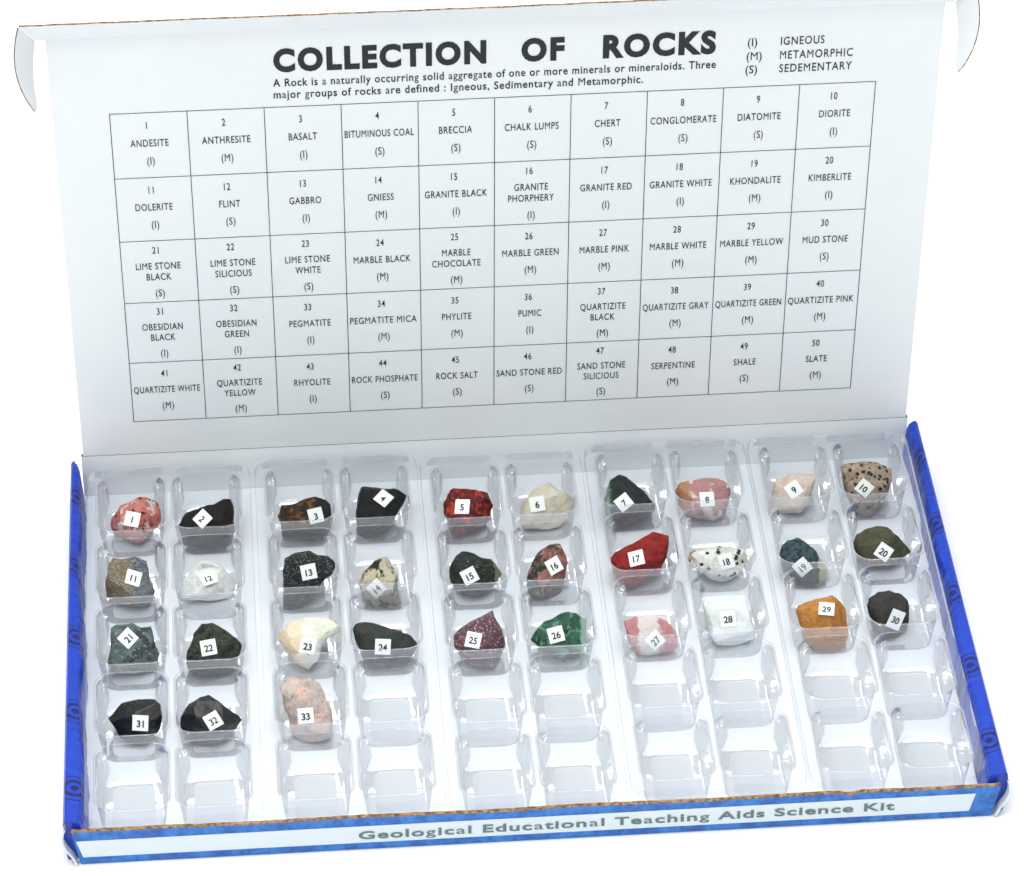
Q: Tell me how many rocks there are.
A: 33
